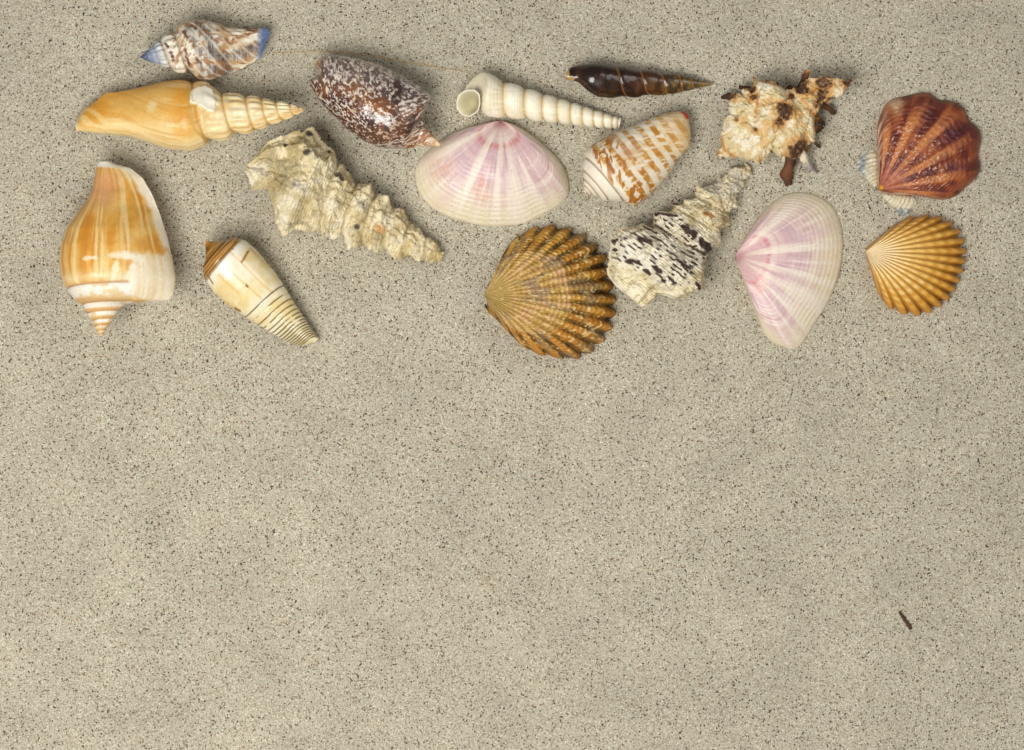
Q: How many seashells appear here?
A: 16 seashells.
